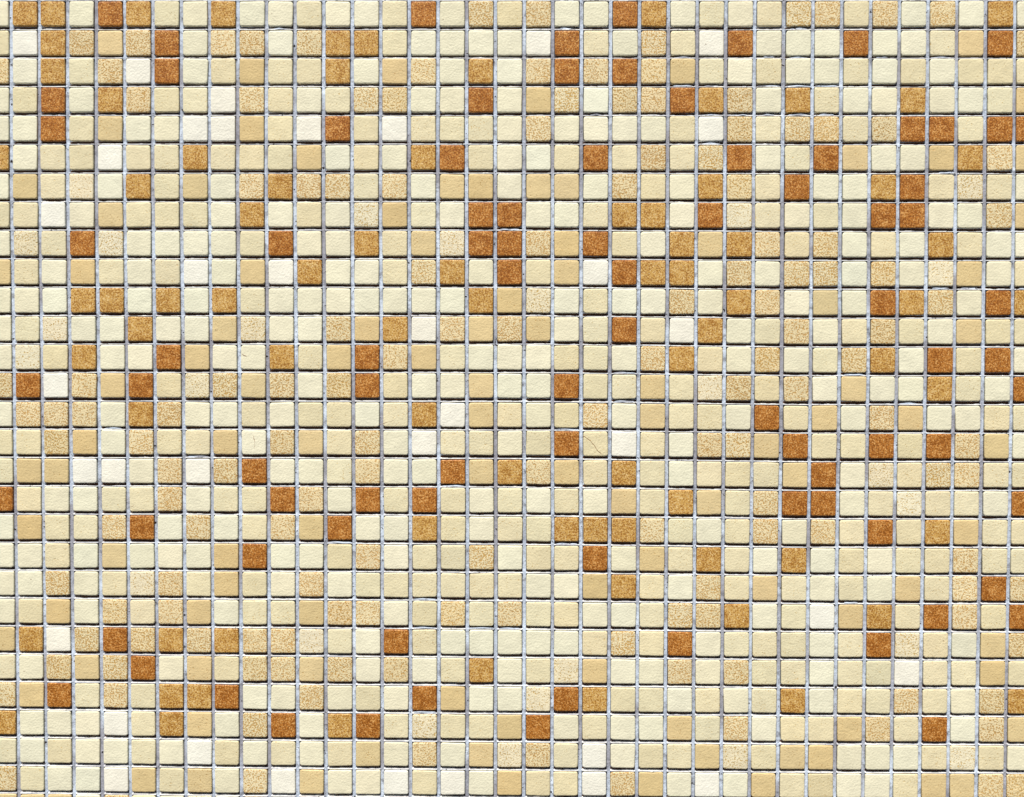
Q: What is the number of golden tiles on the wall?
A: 78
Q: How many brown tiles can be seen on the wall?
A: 86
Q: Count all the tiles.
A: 164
